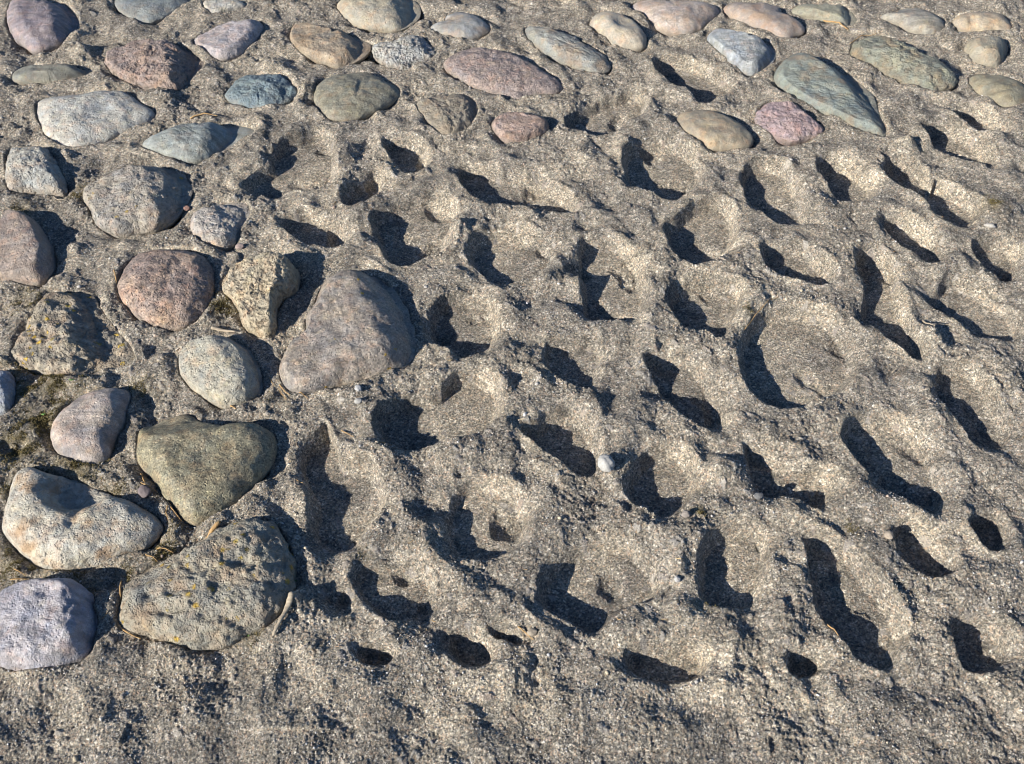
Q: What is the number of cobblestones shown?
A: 46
